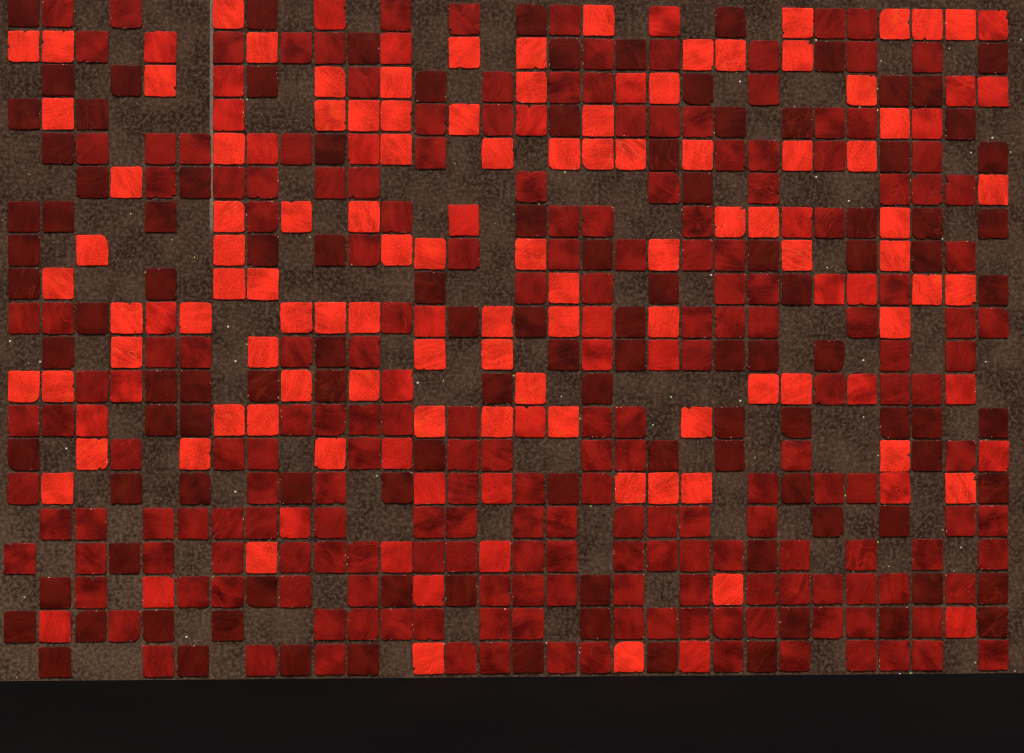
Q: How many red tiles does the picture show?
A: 42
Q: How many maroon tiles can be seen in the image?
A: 194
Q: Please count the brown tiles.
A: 112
